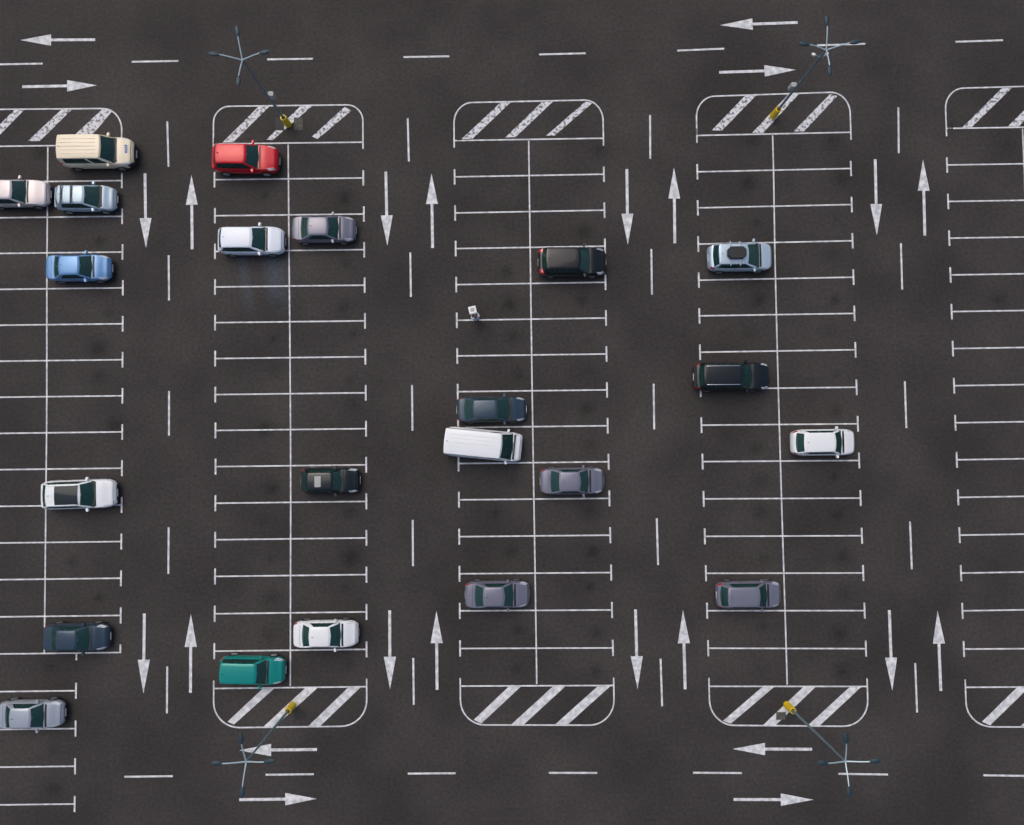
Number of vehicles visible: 22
